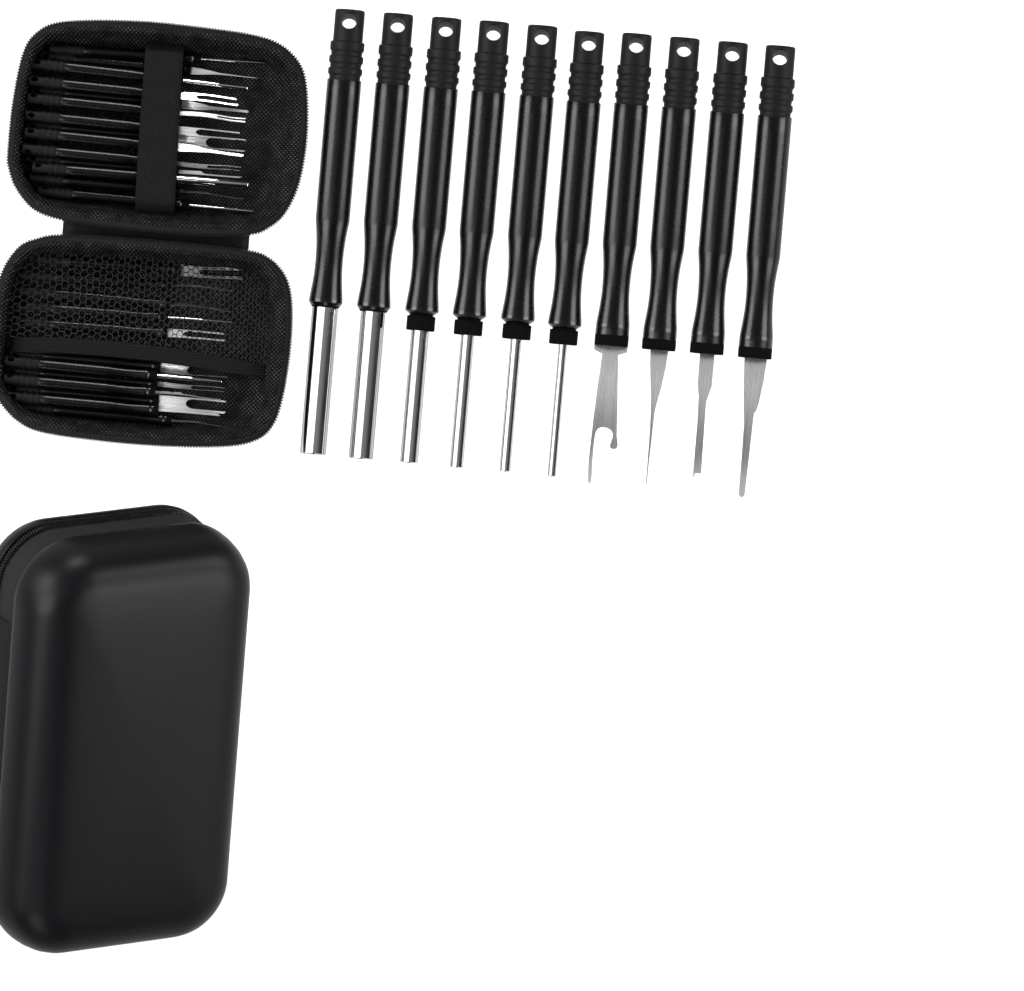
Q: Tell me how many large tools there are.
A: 10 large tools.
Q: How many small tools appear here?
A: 26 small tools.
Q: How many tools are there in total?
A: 36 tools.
